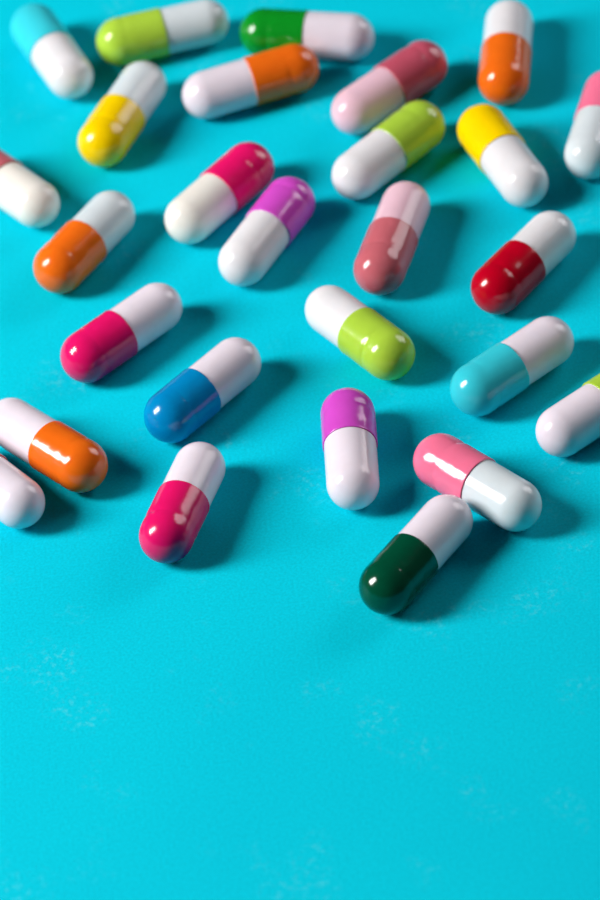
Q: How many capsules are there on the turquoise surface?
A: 27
